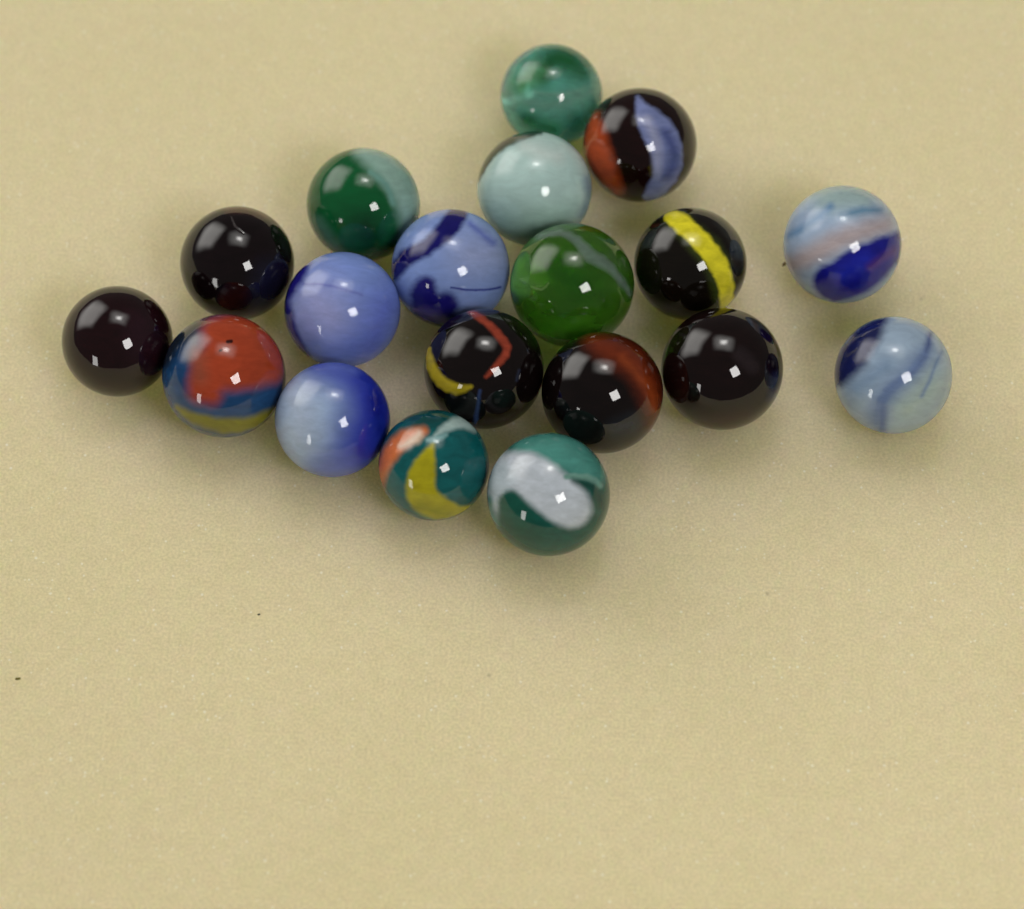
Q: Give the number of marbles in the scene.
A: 19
